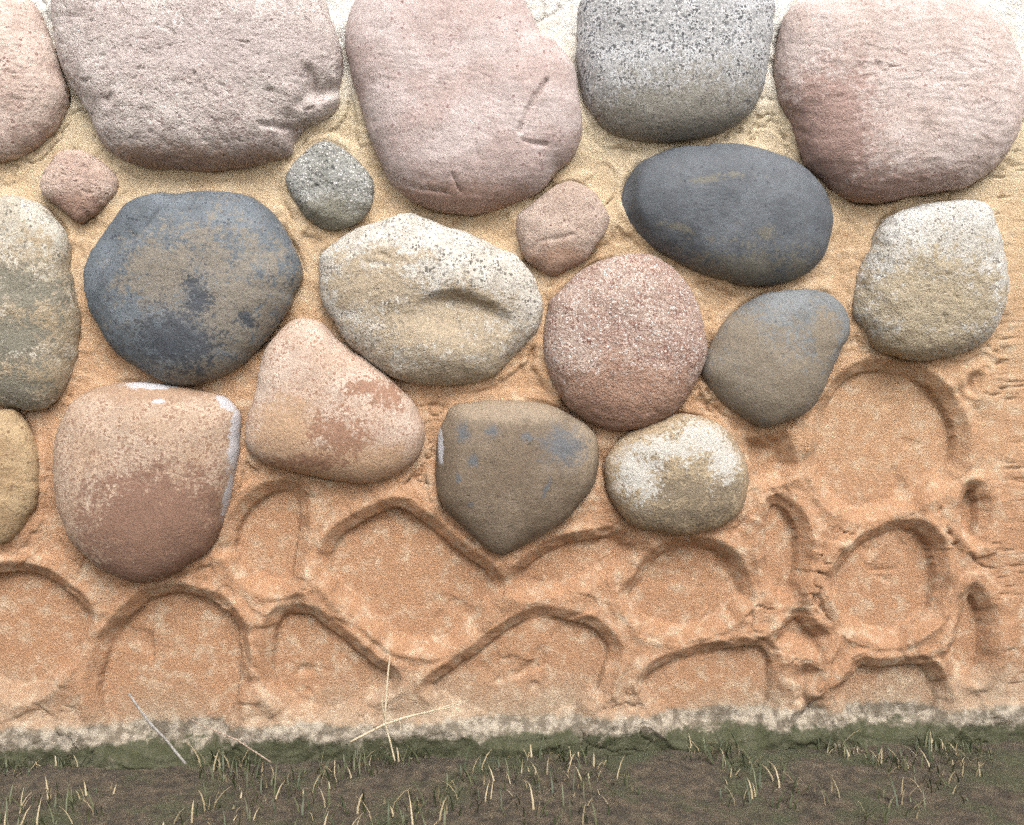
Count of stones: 20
